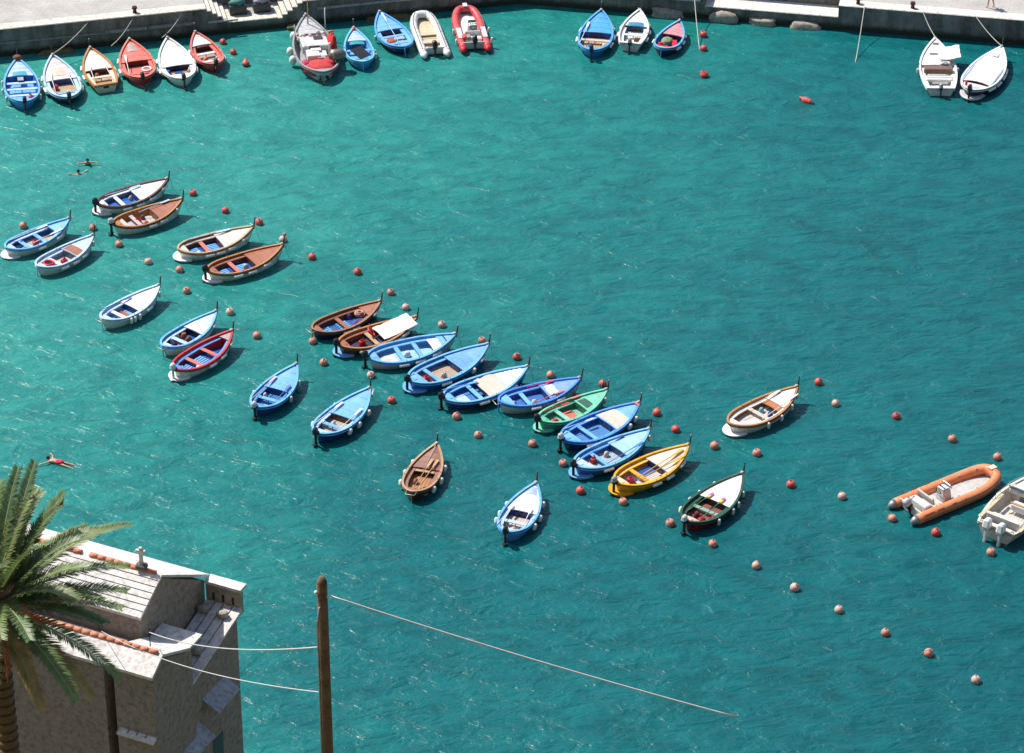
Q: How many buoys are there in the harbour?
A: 60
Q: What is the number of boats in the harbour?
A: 43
